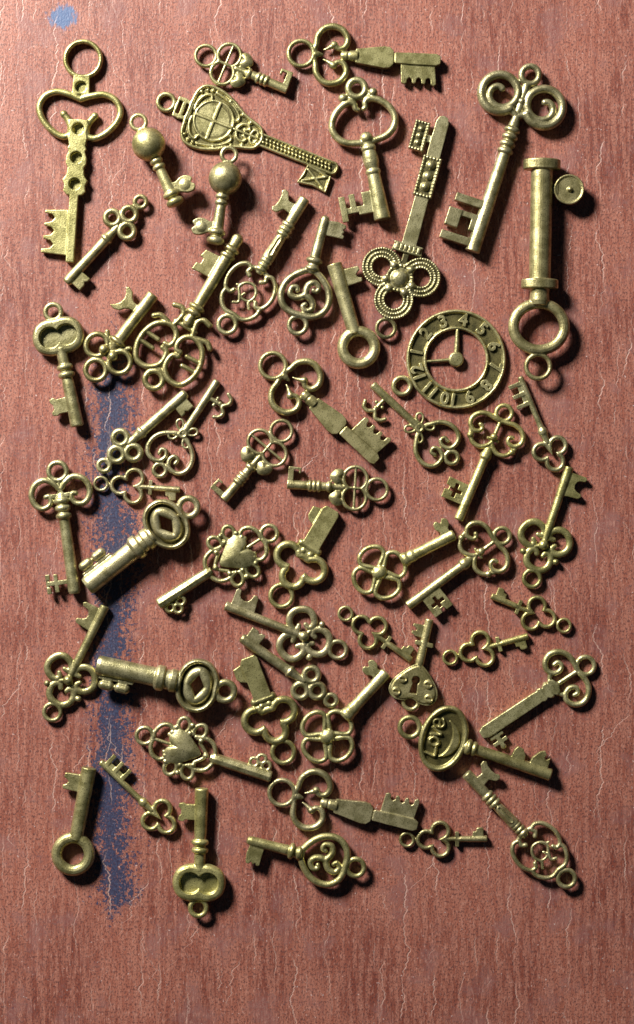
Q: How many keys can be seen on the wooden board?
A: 53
